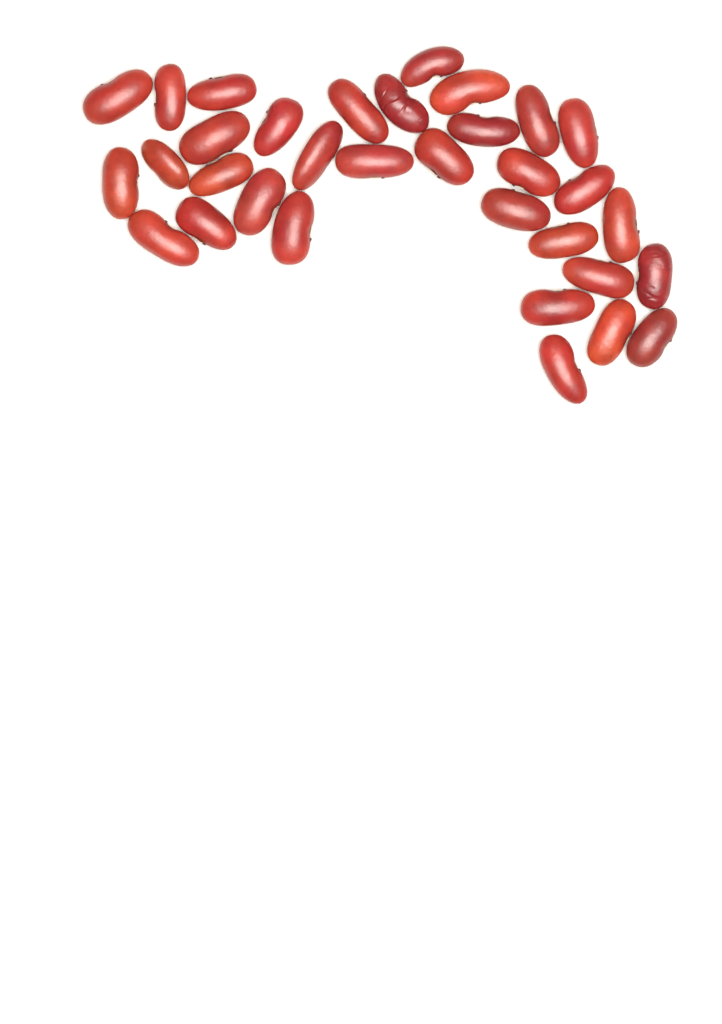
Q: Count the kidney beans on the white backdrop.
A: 33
